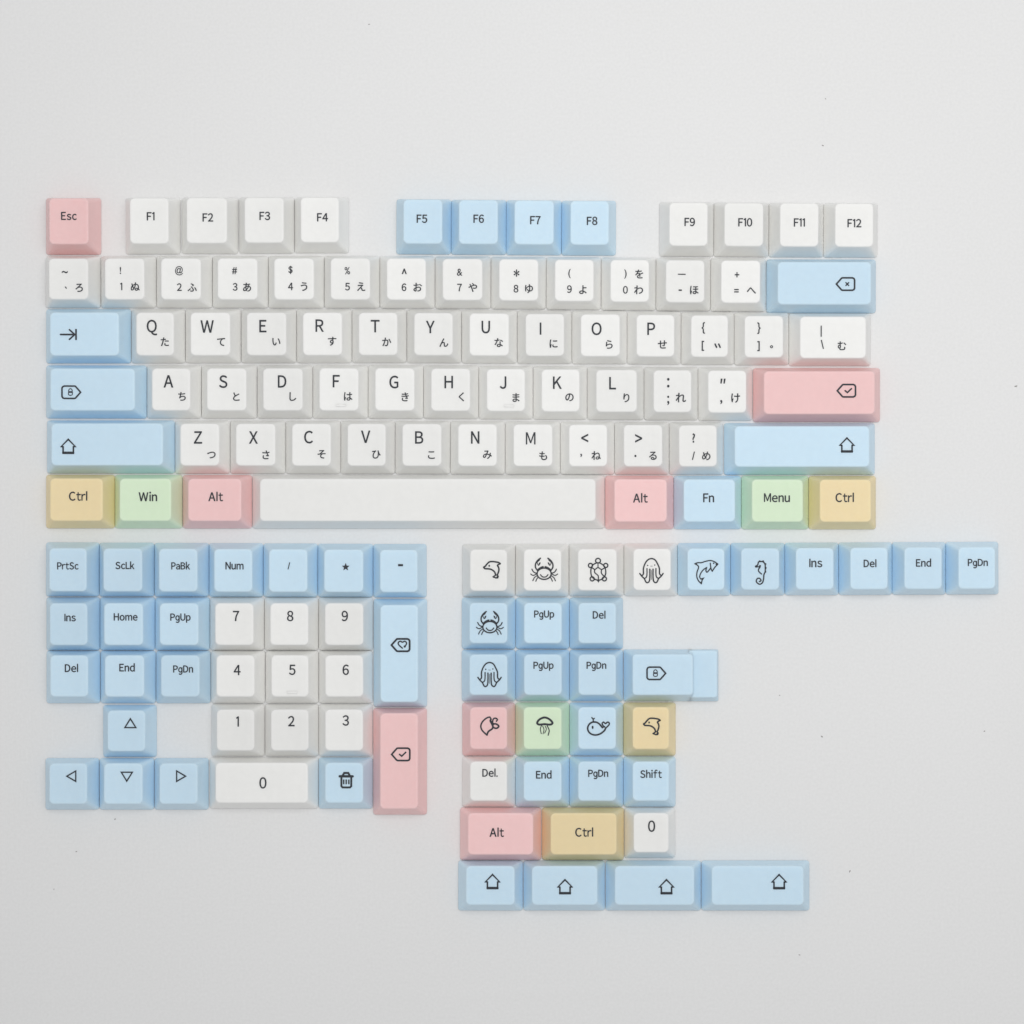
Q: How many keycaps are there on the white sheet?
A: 136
